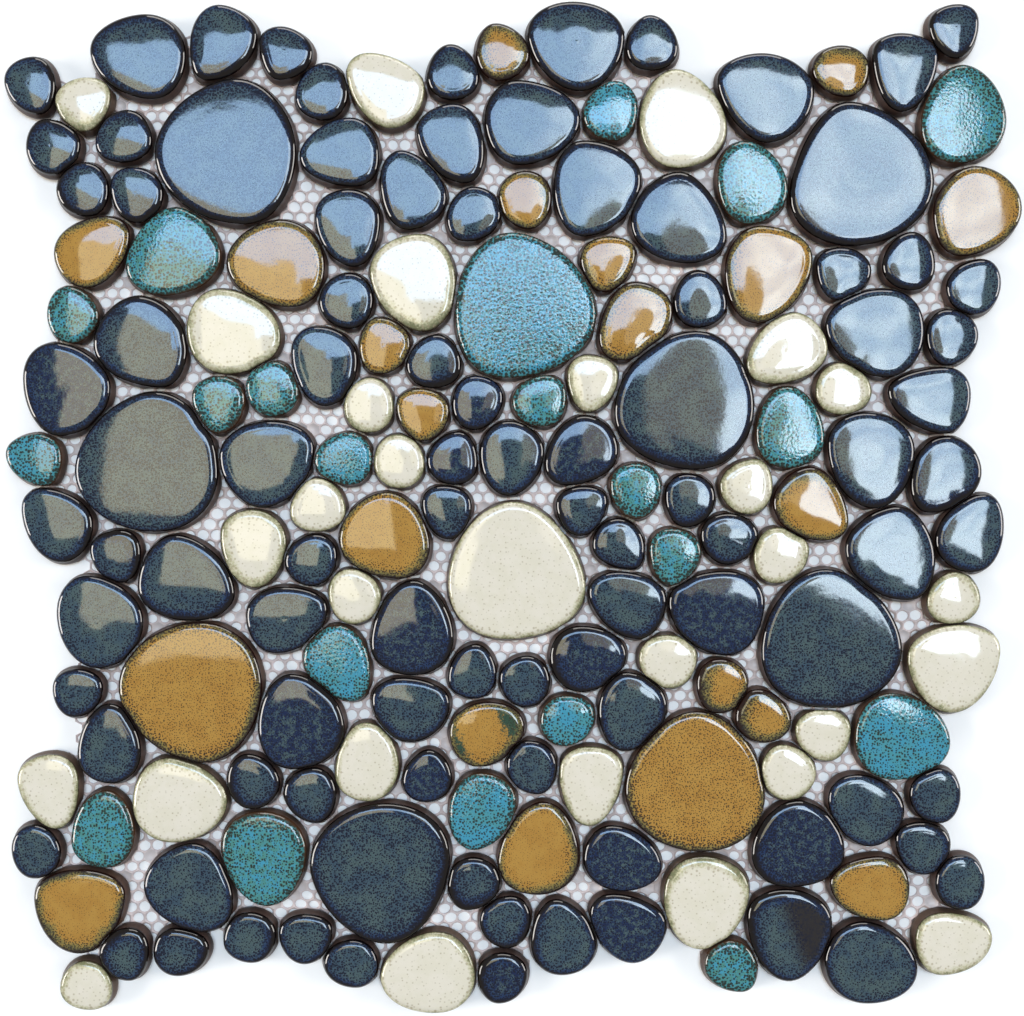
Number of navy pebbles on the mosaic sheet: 96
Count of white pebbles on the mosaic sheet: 29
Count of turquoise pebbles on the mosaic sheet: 21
